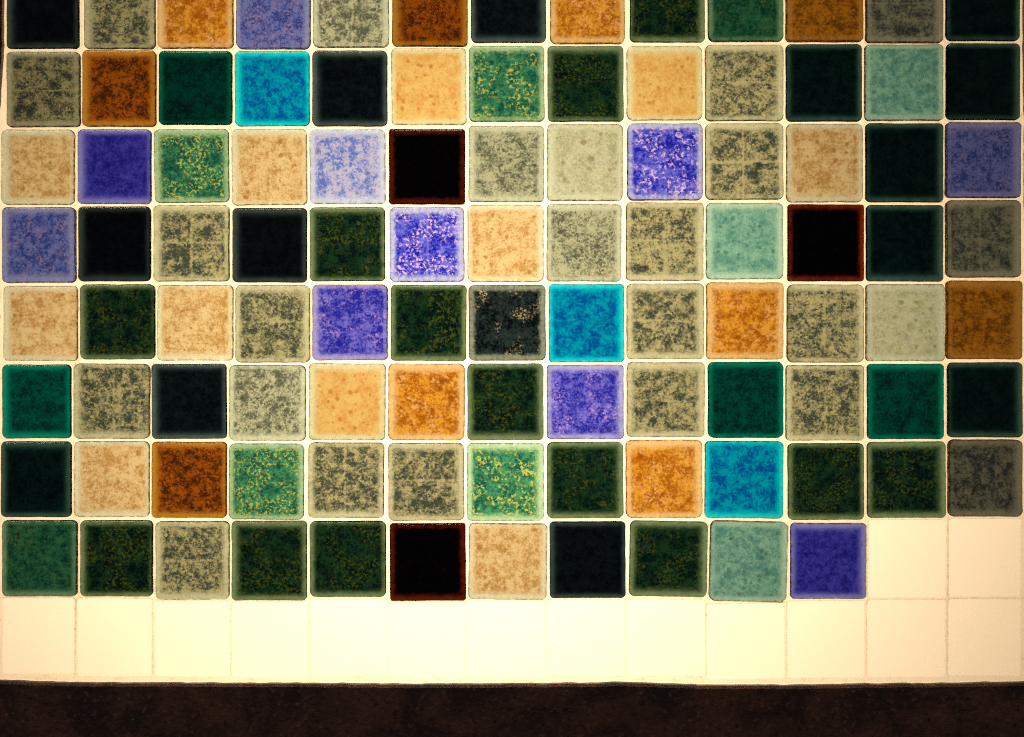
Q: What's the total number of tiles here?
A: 102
